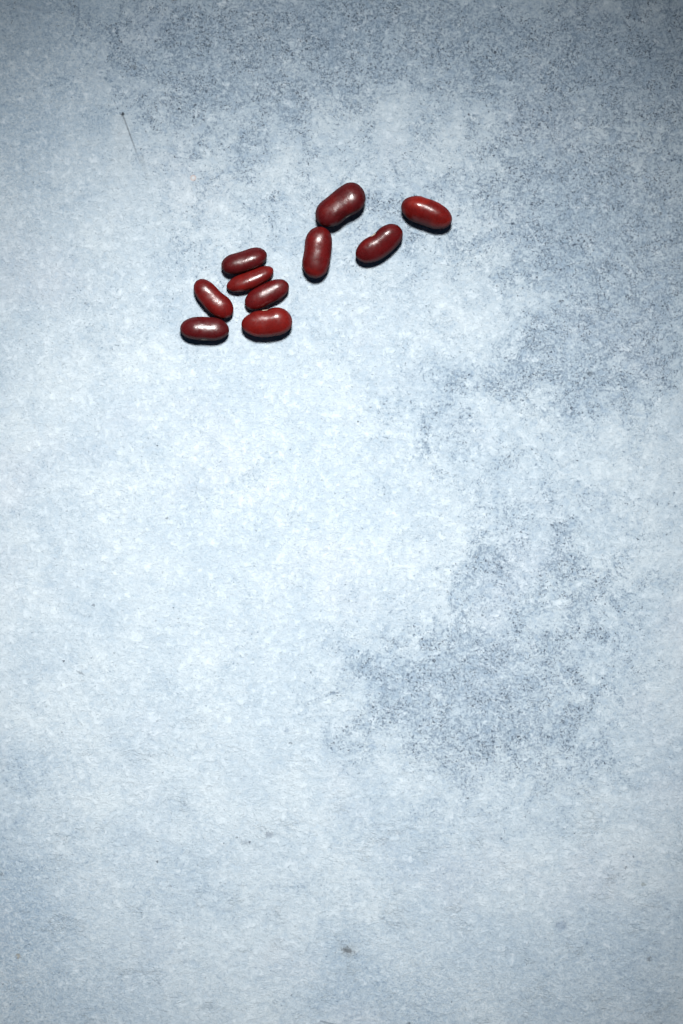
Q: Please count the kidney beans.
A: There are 10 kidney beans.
